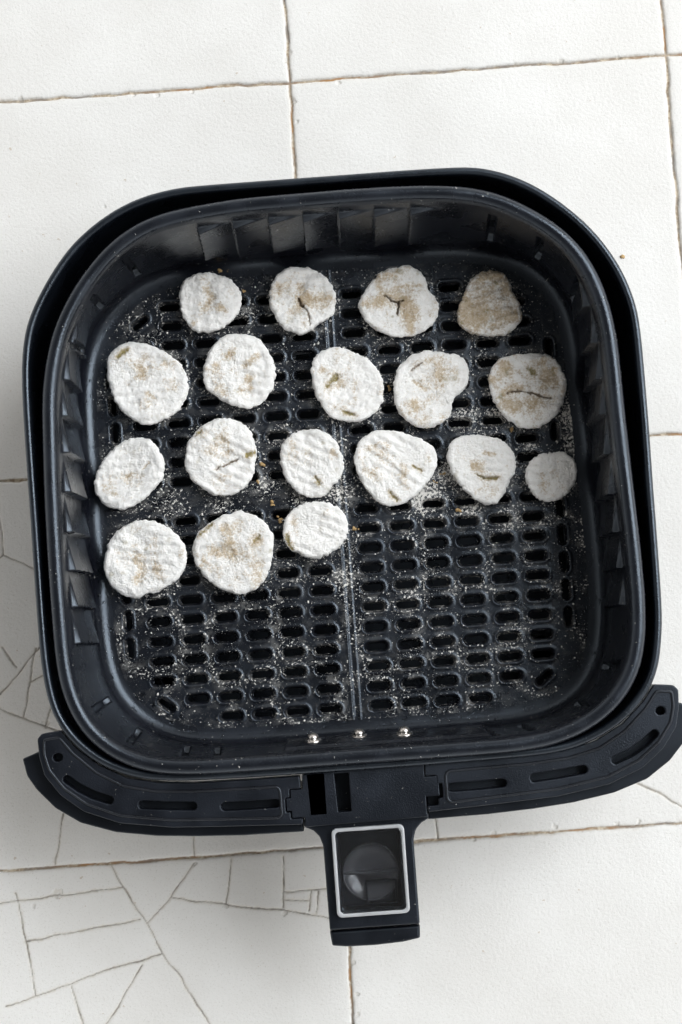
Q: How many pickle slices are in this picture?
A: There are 18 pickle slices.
